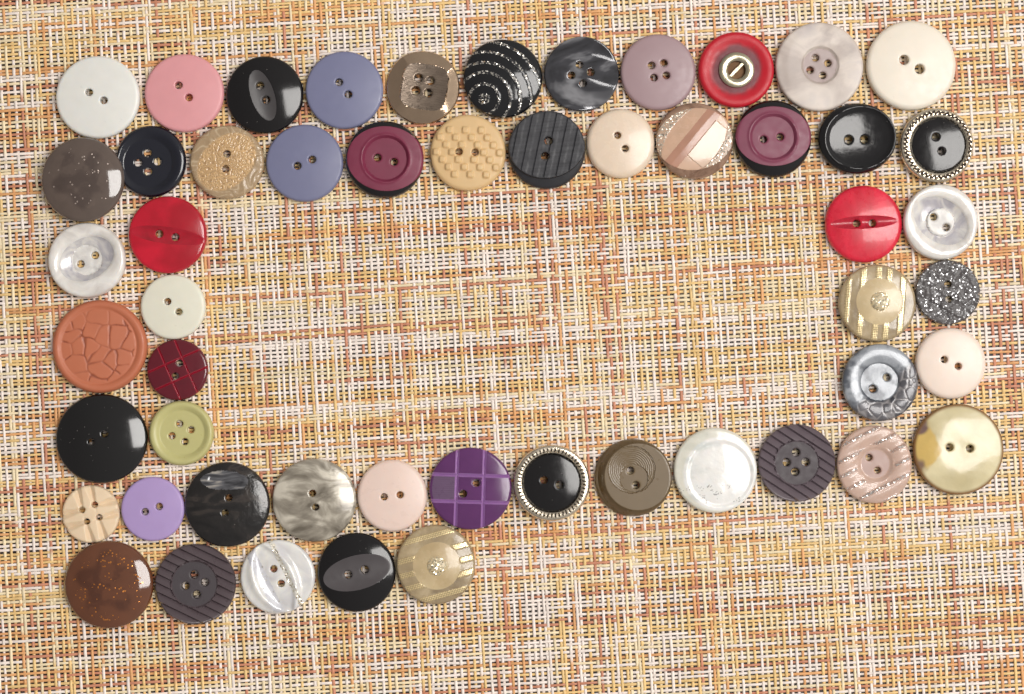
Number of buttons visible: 53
